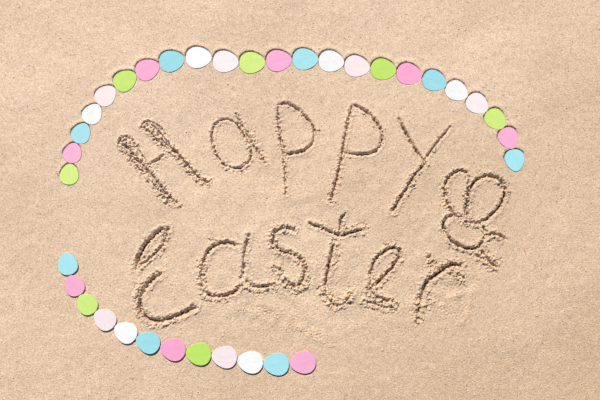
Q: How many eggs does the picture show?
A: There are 35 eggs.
